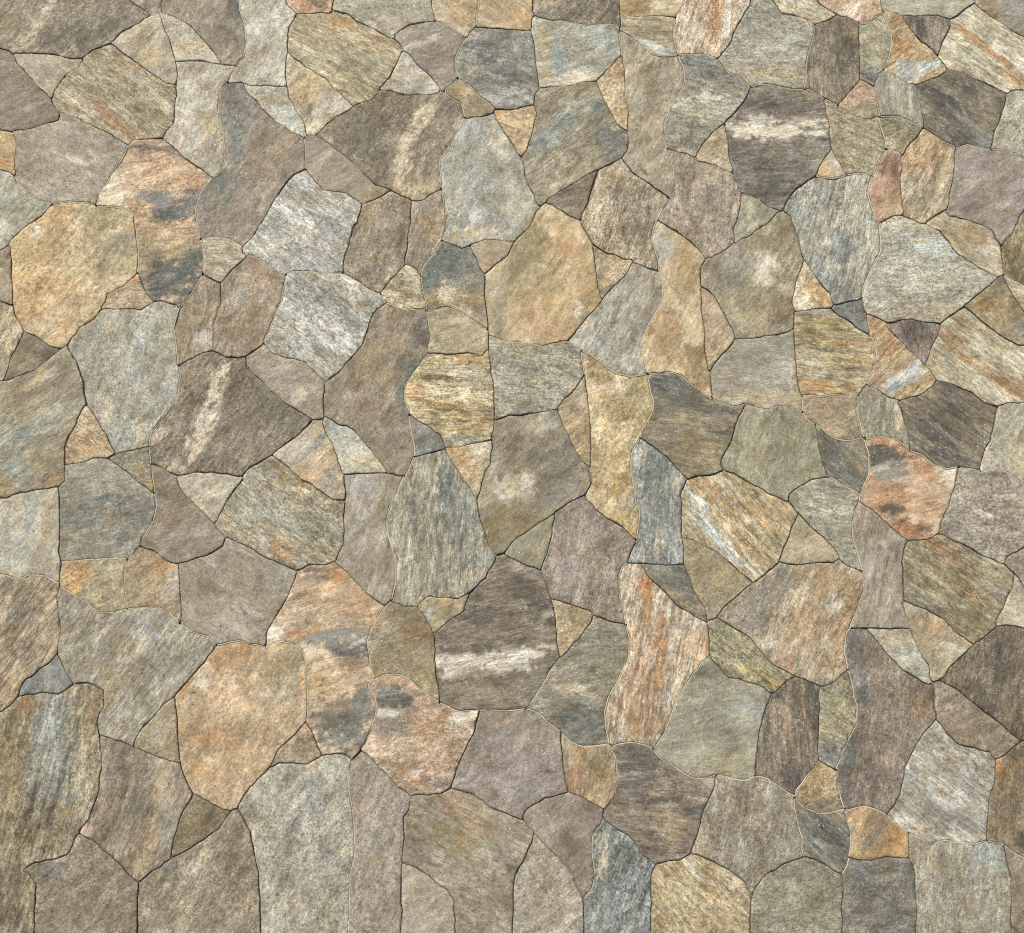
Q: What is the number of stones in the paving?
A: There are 197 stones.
